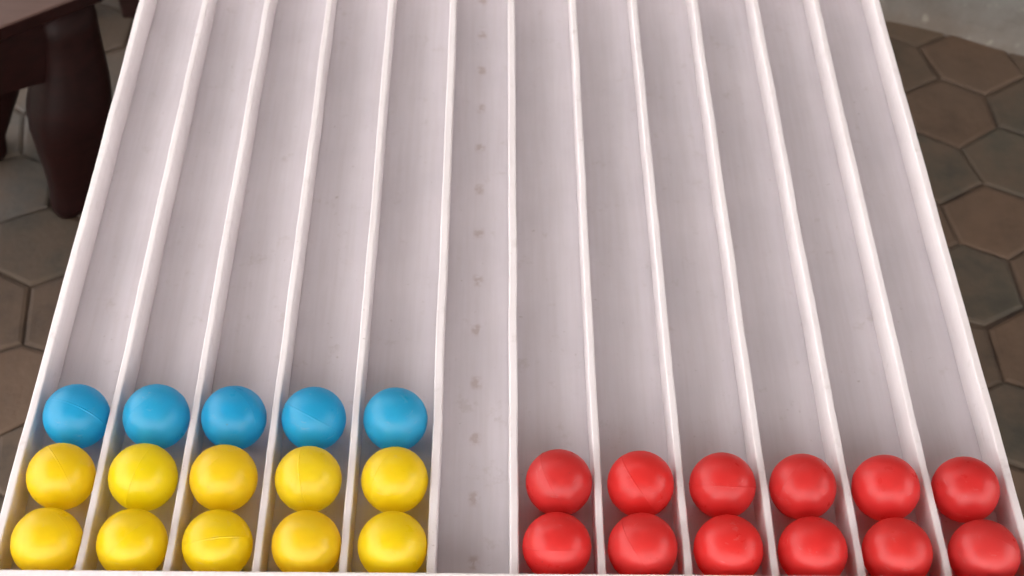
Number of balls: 27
